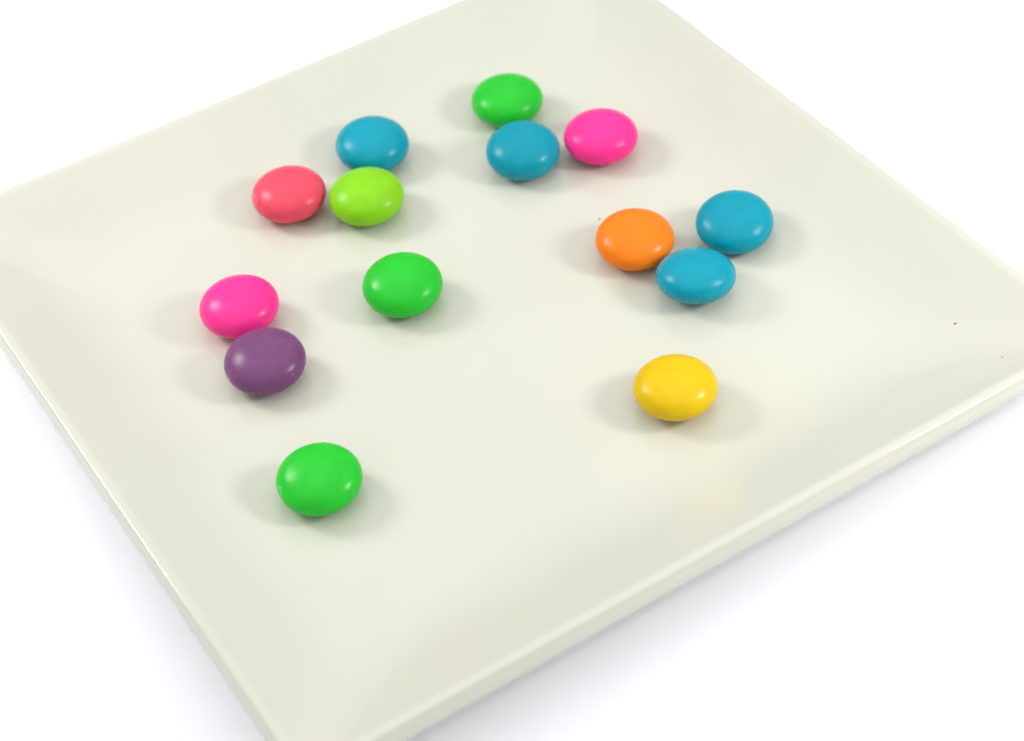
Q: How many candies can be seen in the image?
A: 14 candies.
